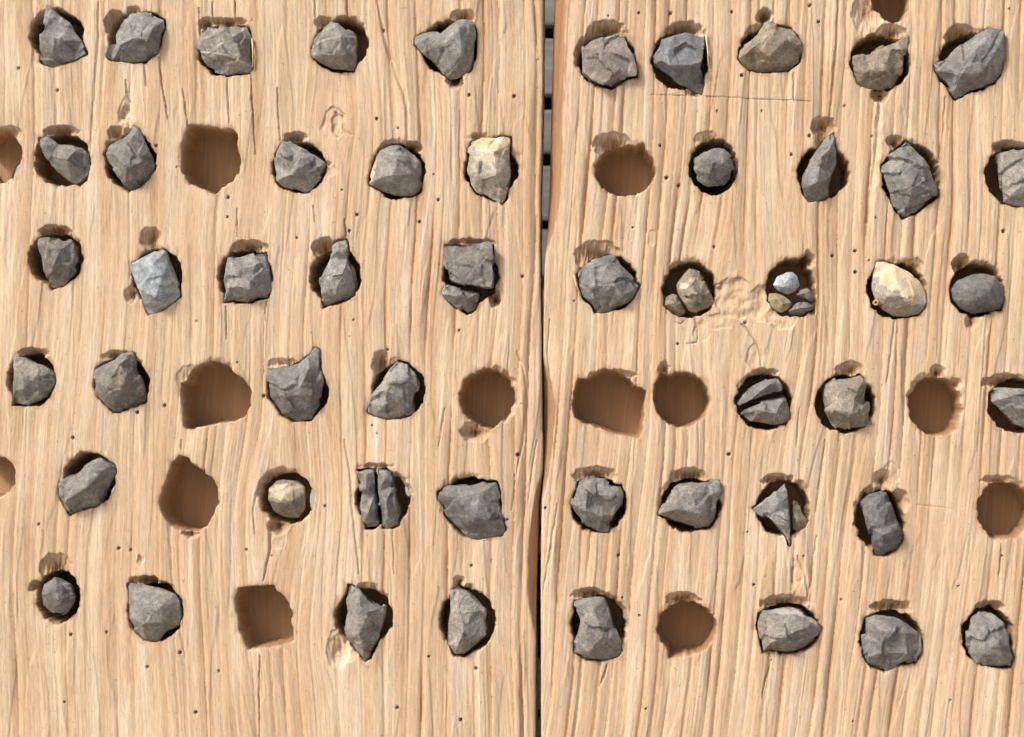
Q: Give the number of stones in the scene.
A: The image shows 60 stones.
